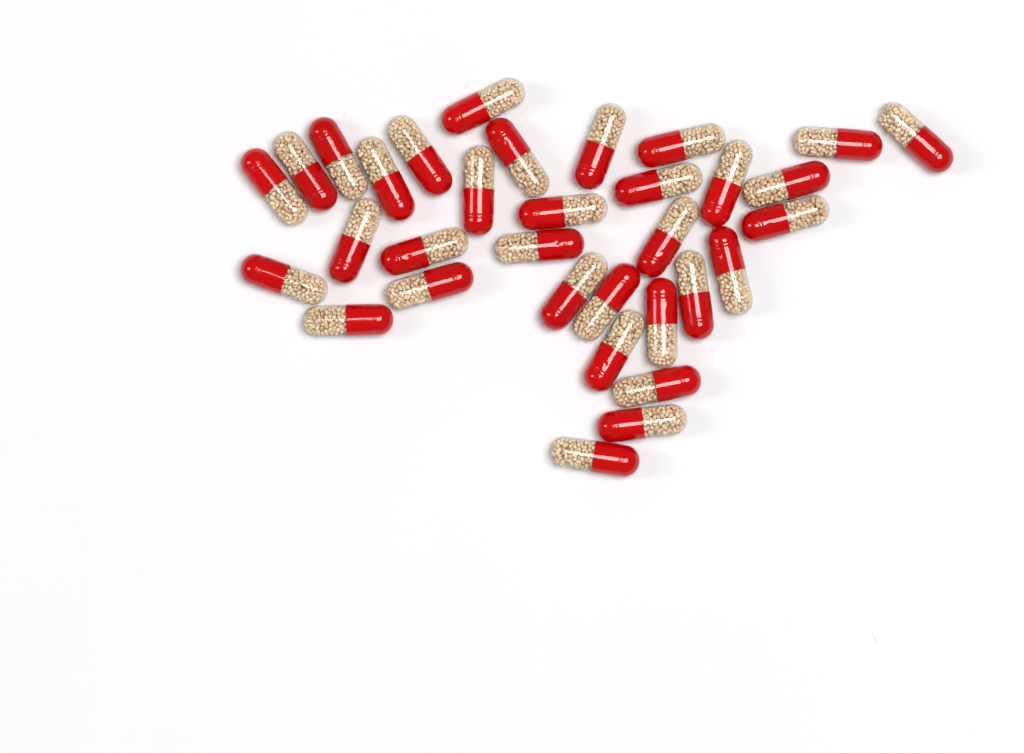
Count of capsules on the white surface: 33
